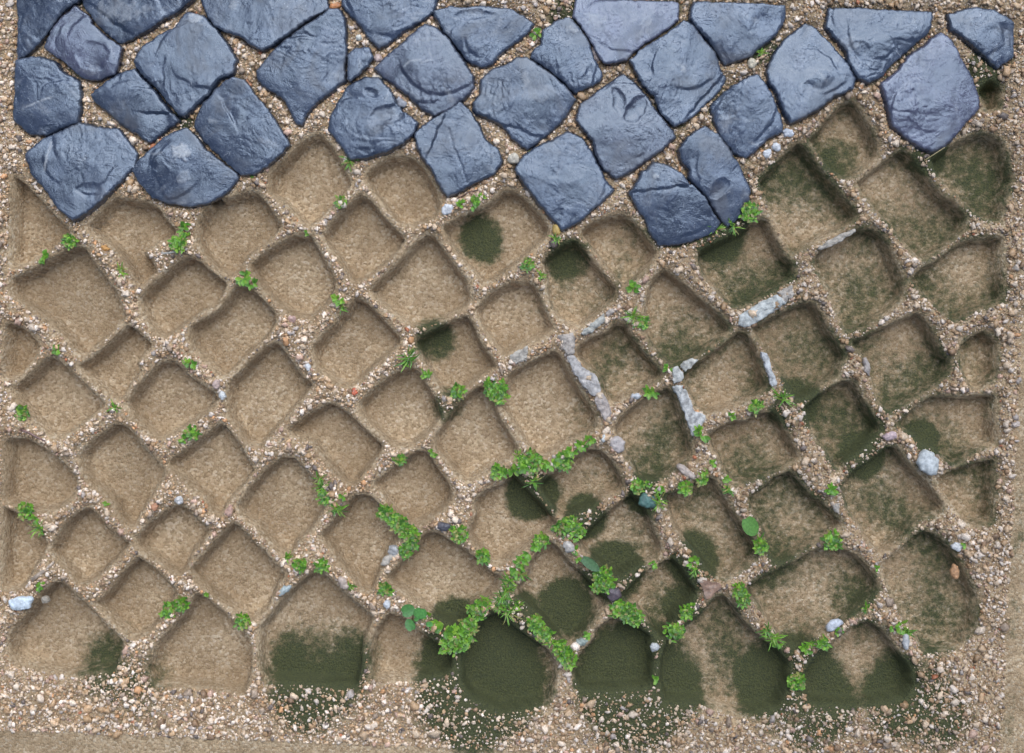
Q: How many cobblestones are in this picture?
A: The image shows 31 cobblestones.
